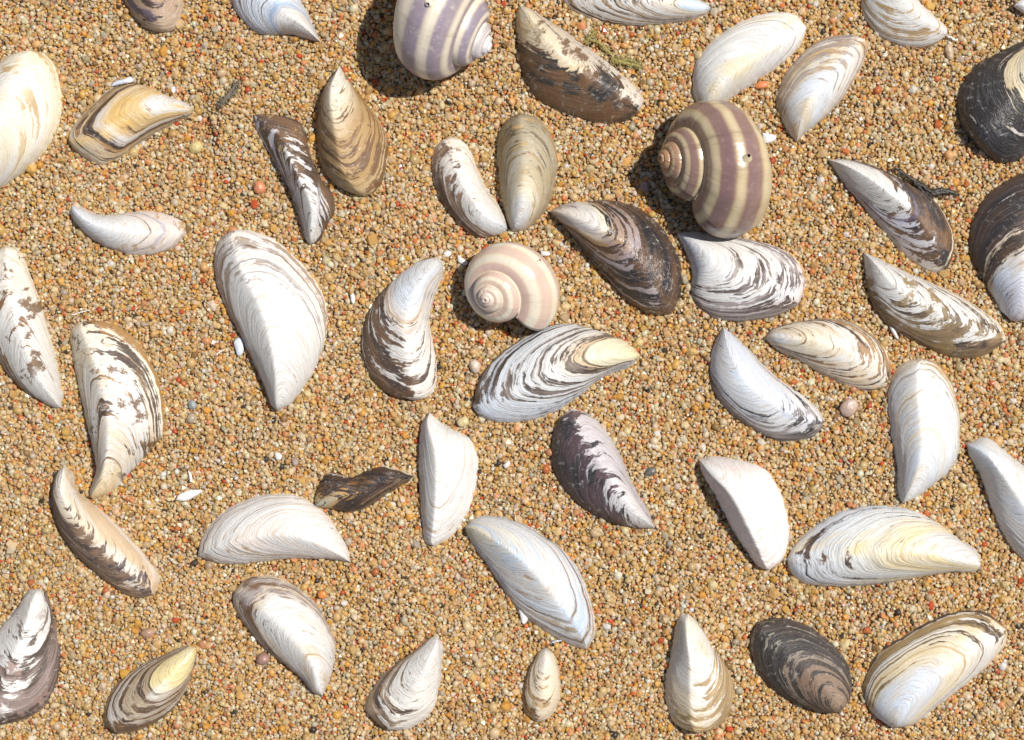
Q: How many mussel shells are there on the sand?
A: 45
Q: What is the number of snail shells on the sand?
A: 3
